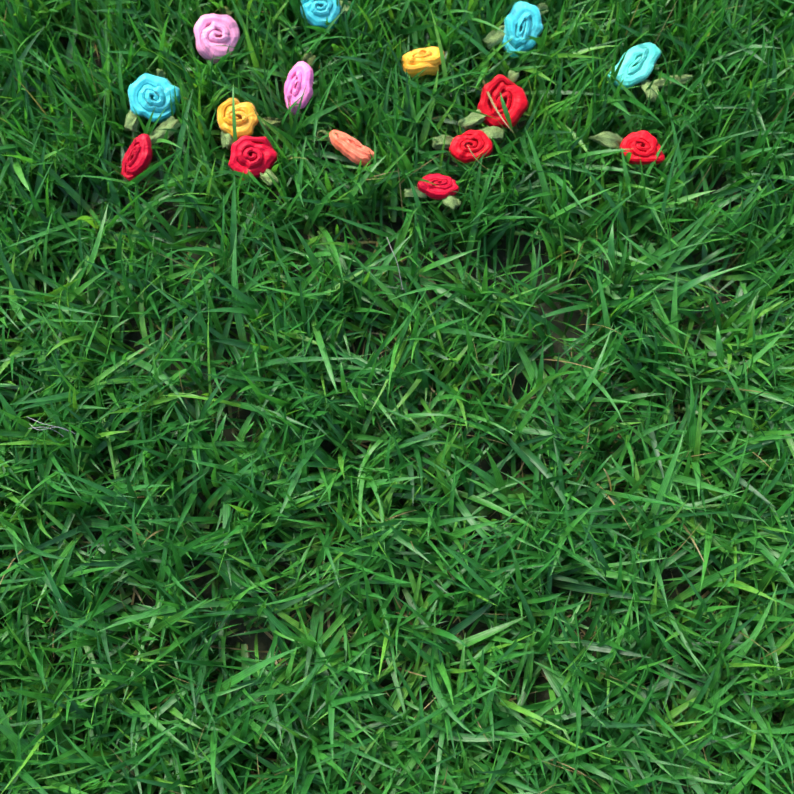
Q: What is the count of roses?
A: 15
